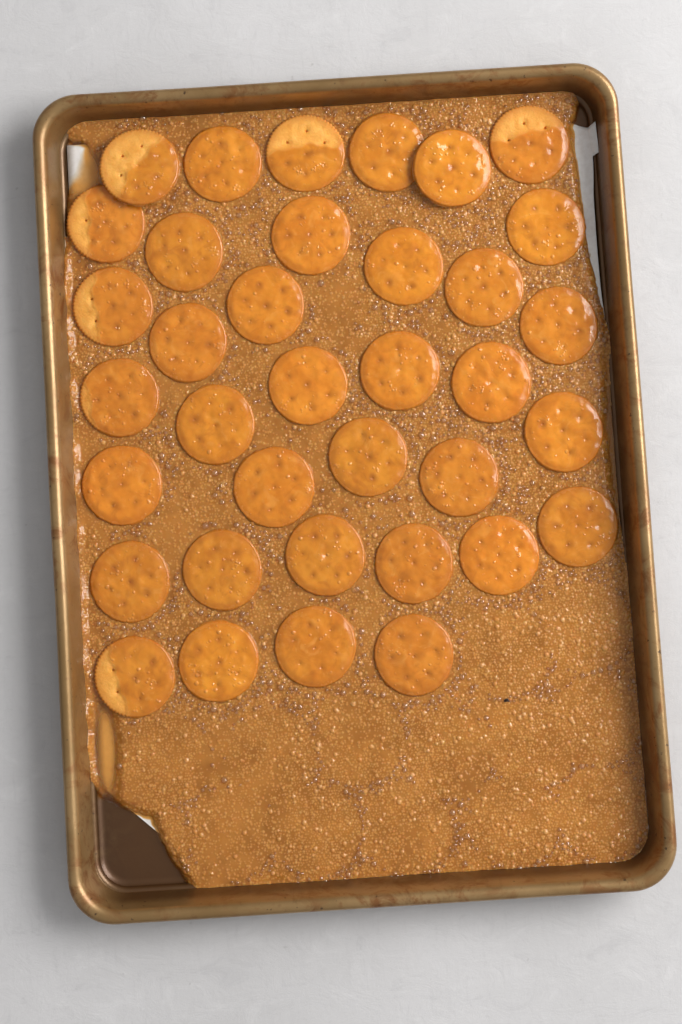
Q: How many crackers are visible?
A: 36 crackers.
